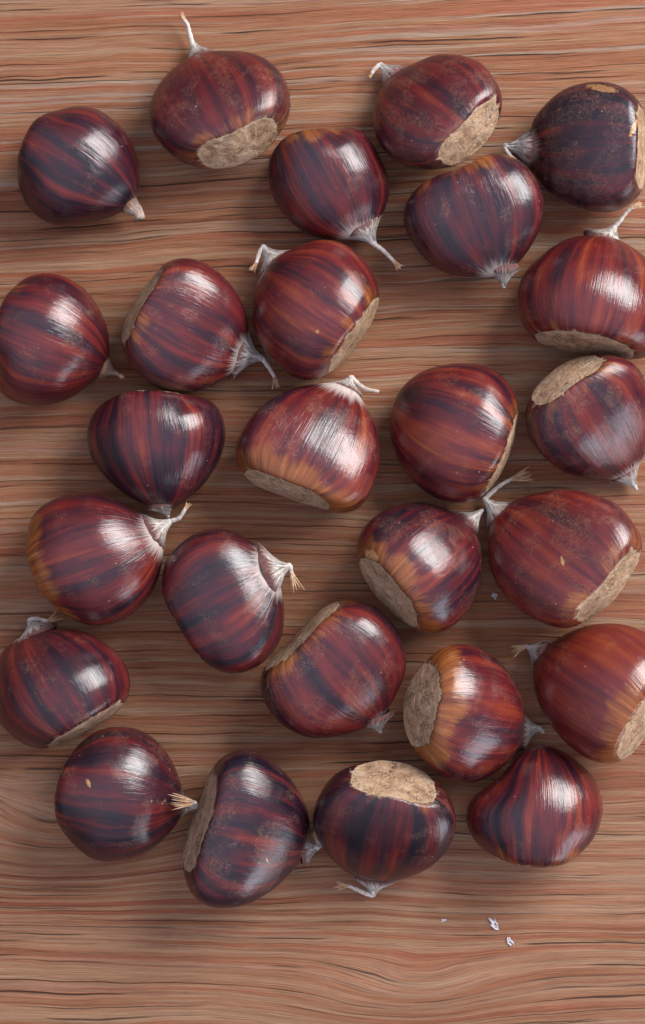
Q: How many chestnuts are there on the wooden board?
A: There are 26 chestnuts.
